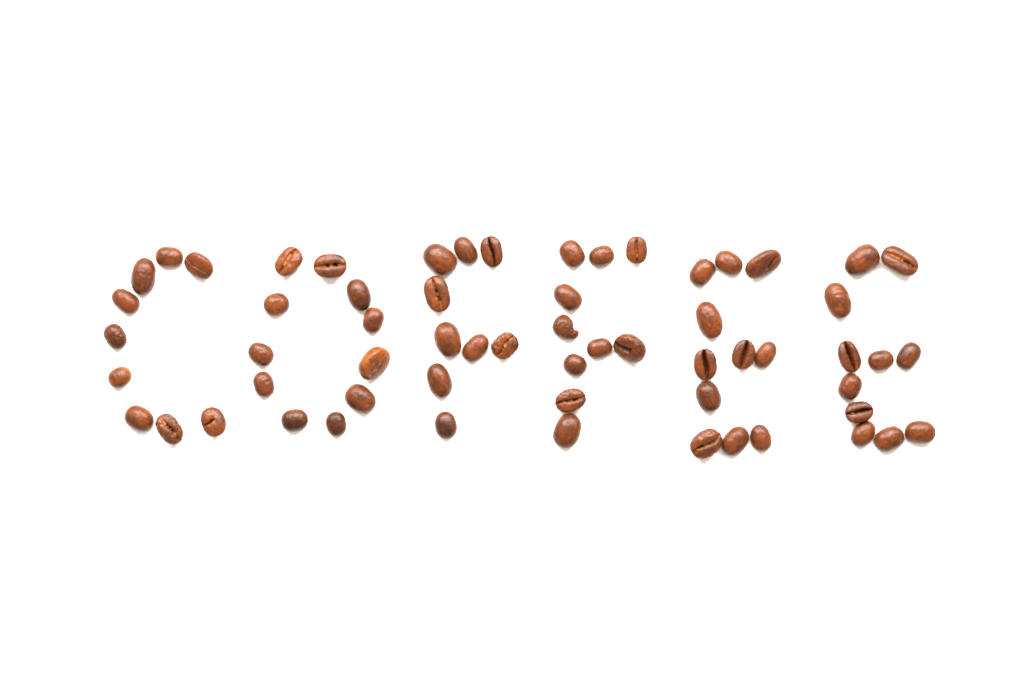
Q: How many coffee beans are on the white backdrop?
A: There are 61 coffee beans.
